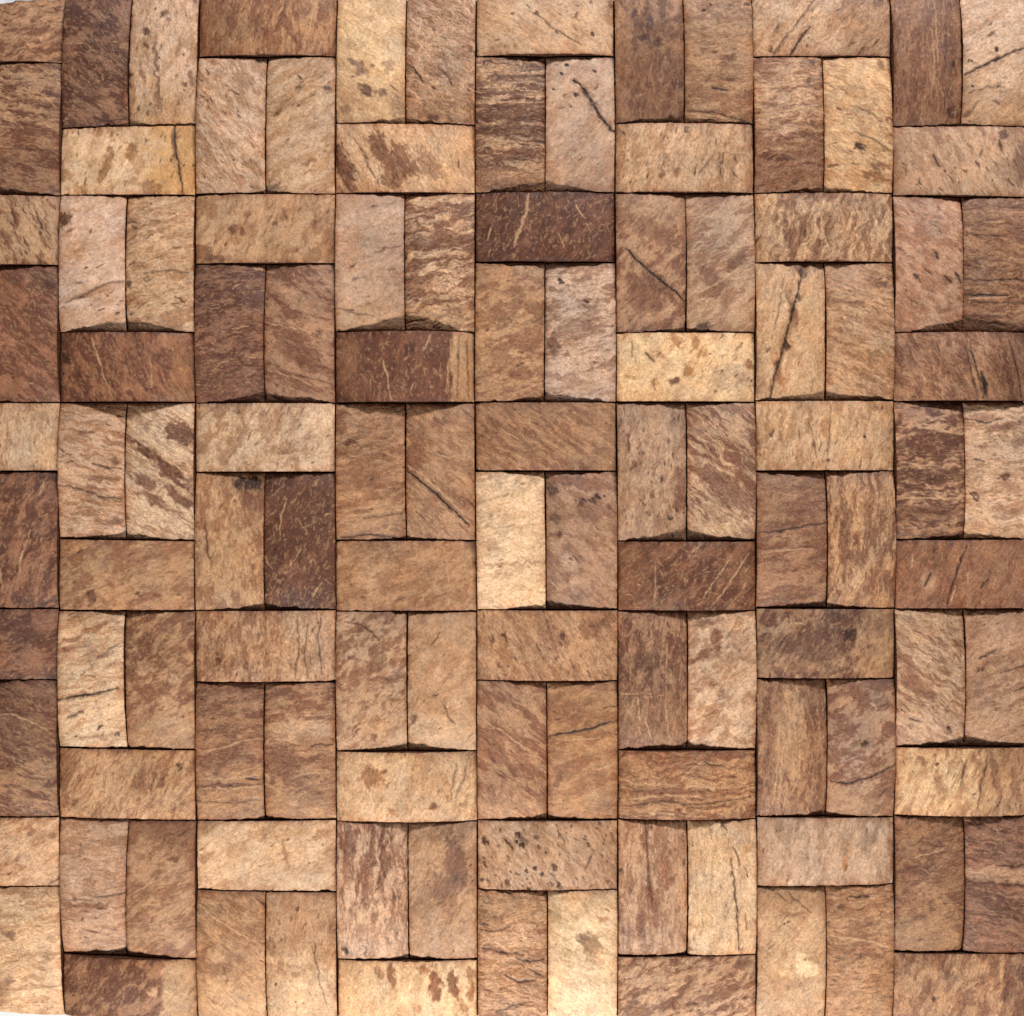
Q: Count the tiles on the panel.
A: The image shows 115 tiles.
